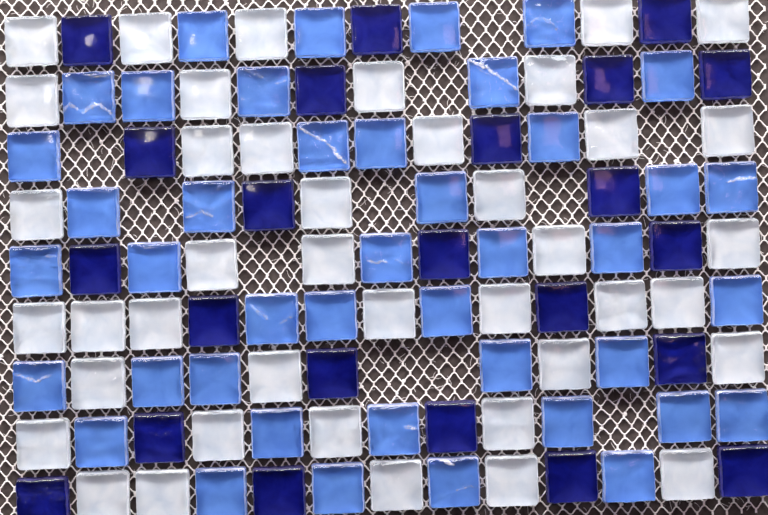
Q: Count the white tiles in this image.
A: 41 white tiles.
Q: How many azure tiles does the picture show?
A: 42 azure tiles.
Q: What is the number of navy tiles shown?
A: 23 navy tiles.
